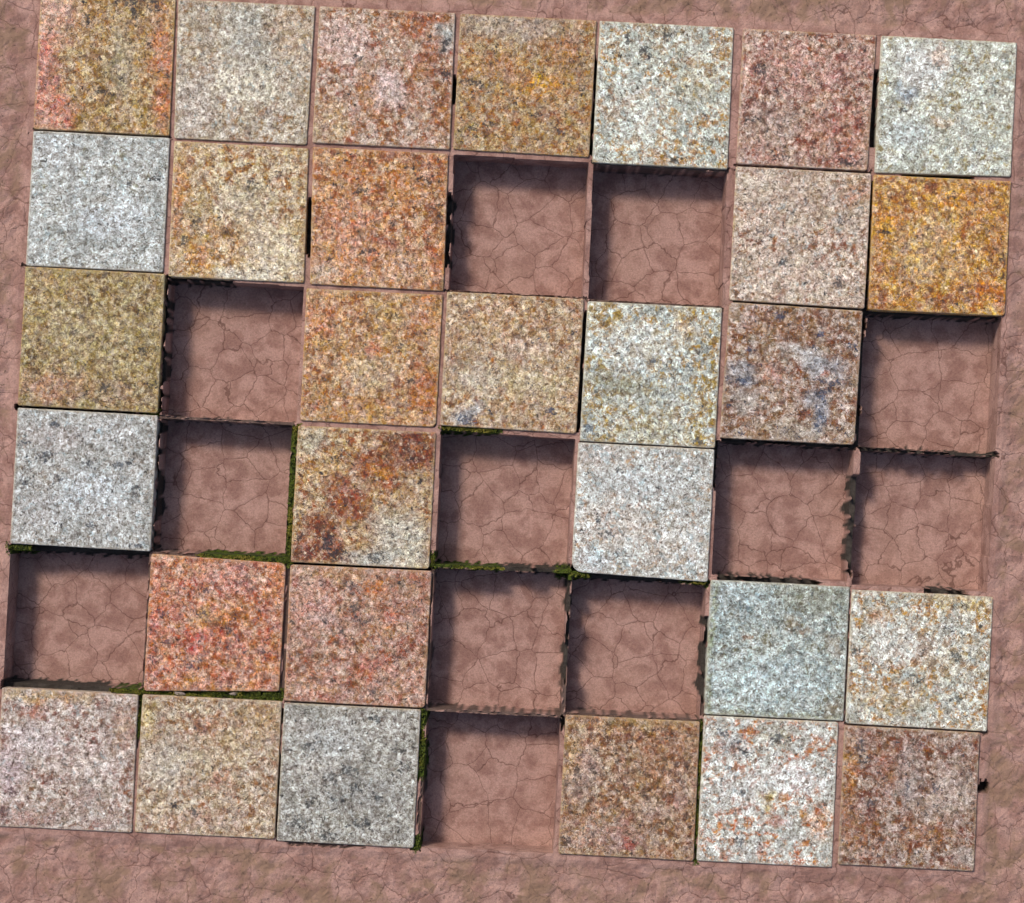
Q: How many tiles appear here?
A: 30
